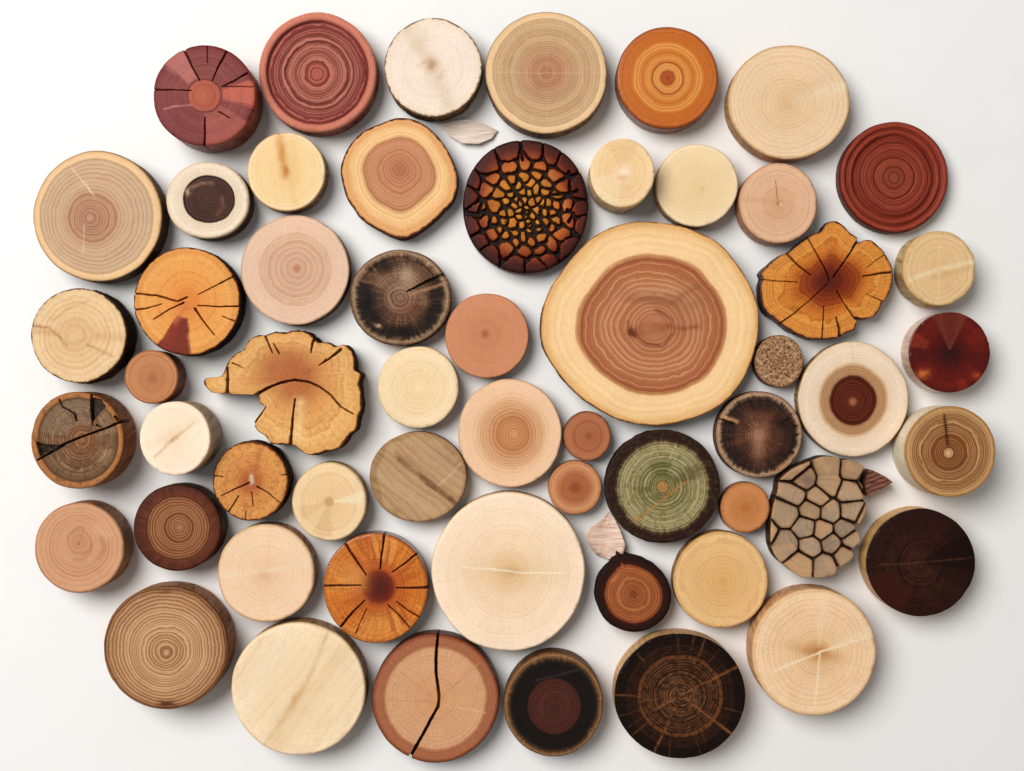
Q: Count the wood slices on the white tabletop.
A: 56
